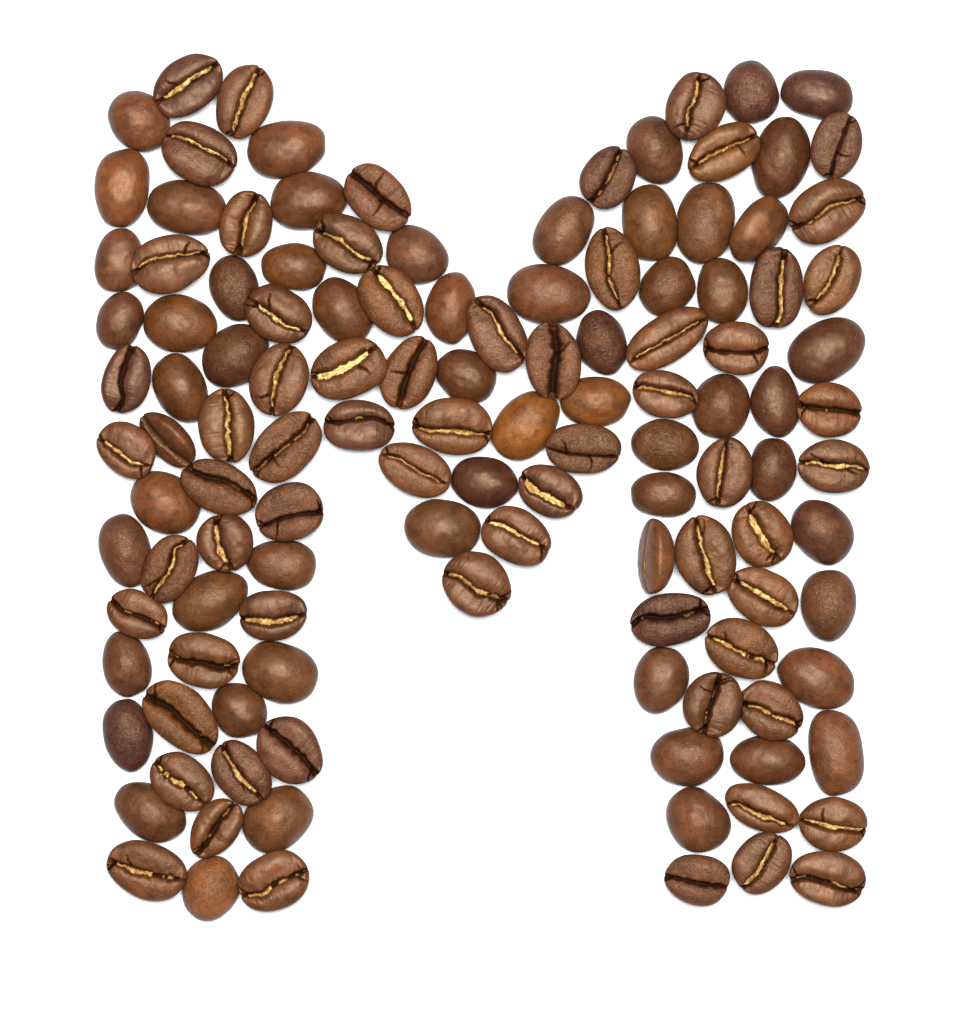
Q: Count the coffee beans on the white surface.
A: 124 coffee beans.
